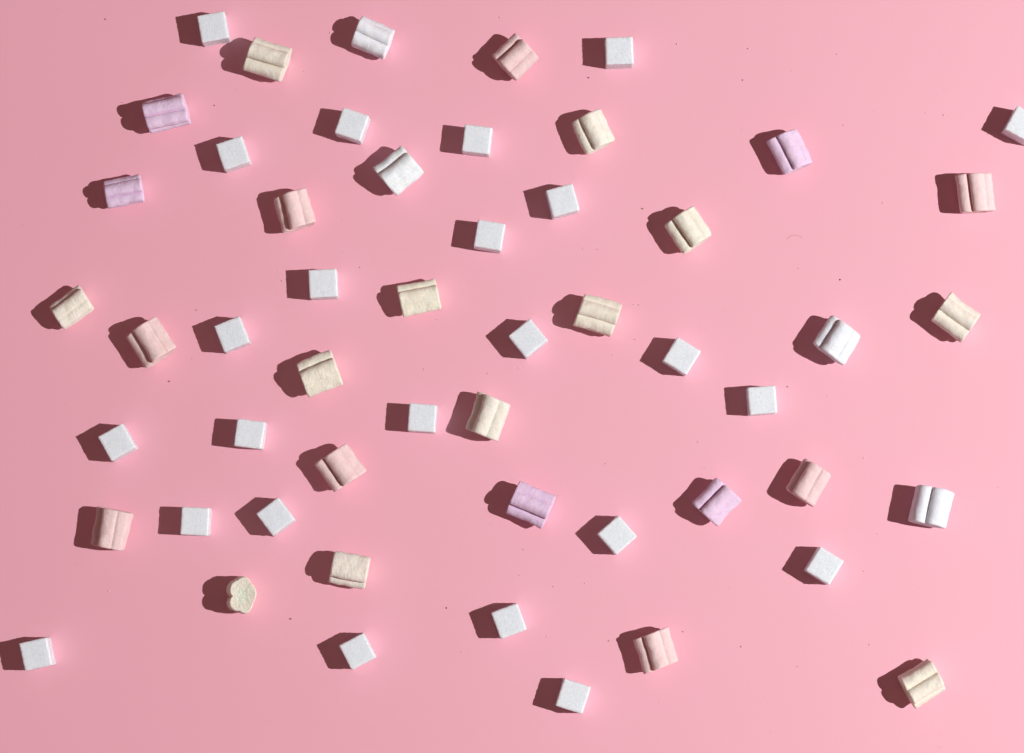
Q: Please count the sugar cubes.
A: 24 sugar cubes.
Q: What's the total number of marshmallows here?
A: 29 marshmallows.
